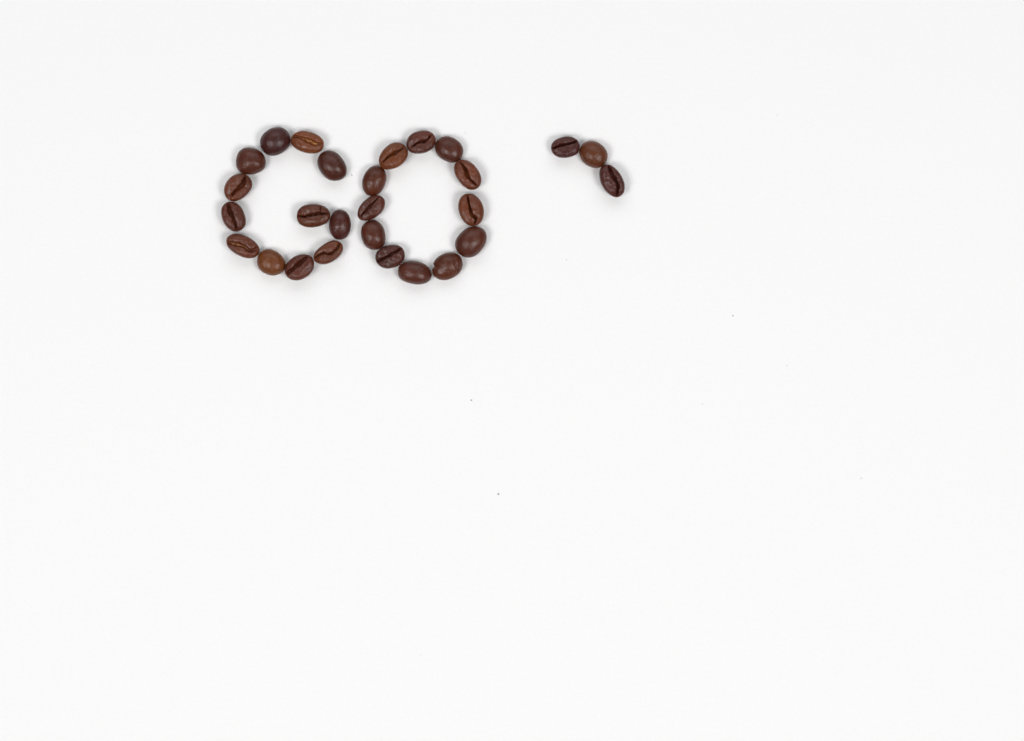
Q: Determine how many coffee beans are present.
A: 27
